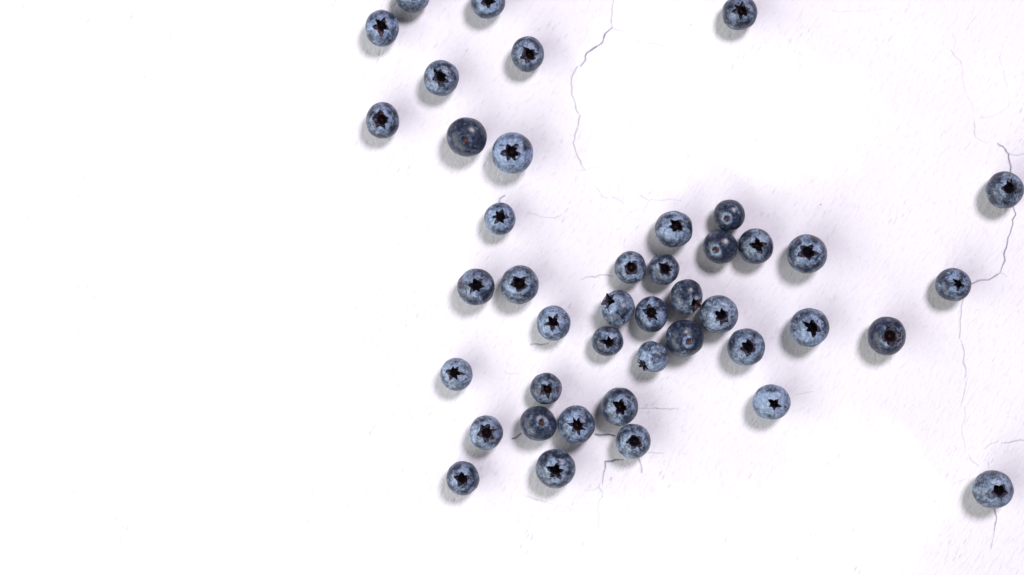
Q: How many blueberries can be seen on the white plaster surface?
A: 43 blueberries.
